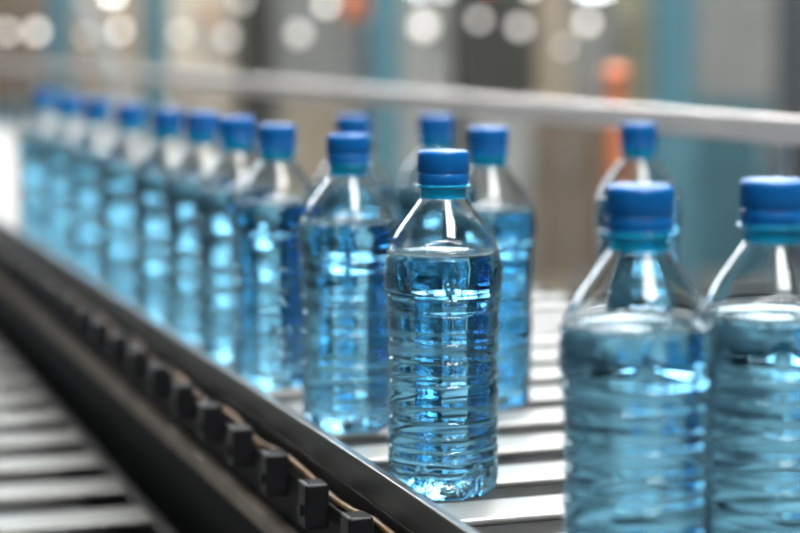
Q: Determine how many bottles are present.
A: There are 16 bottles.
